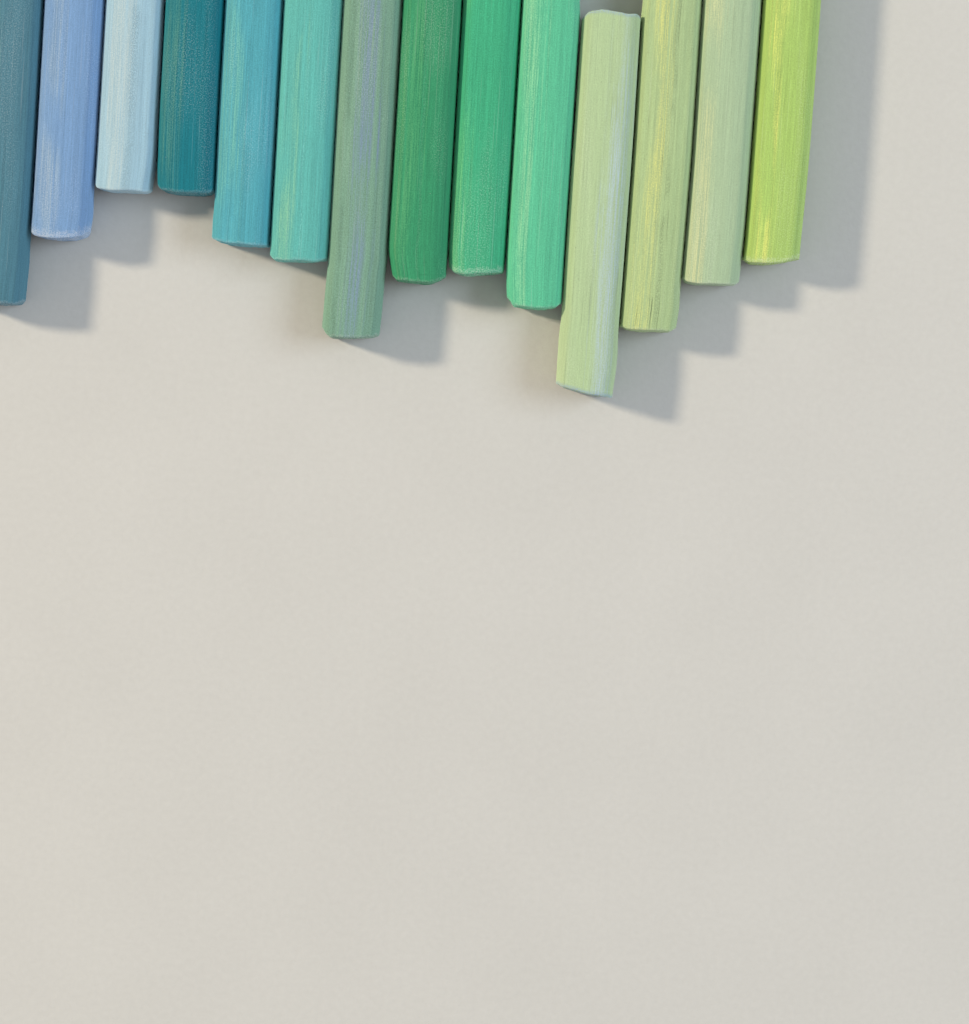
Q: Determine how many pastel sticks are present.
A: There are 14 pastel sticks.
